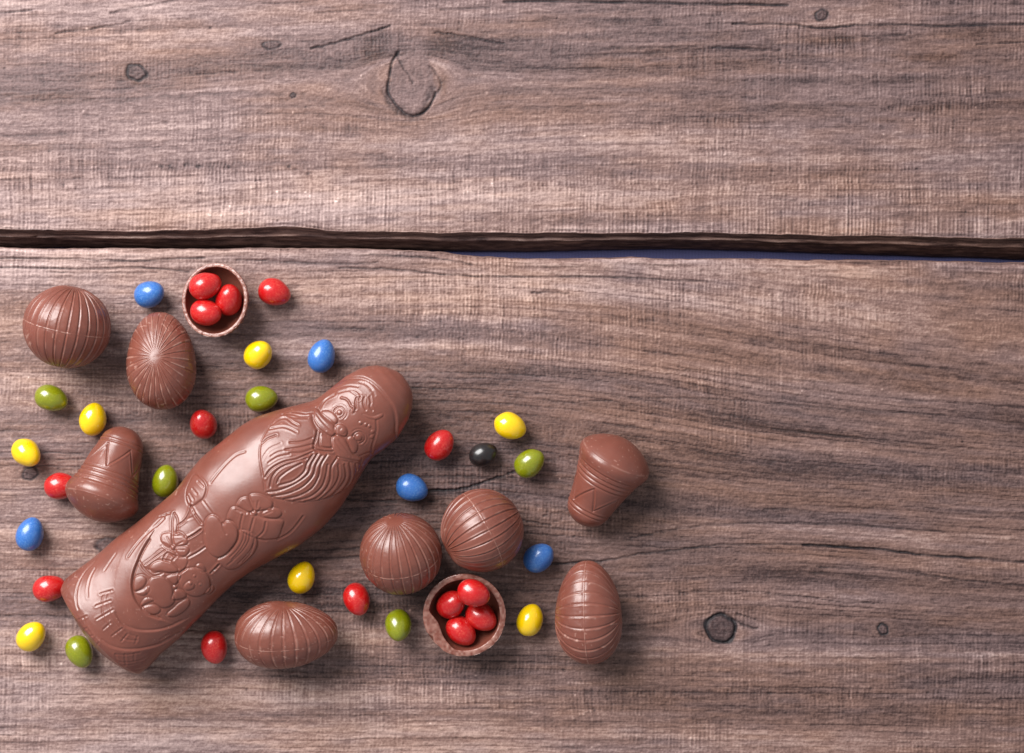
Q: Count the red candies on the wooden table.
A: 14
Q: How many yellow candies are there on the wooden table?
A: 7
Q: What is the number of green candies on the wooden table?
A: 6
